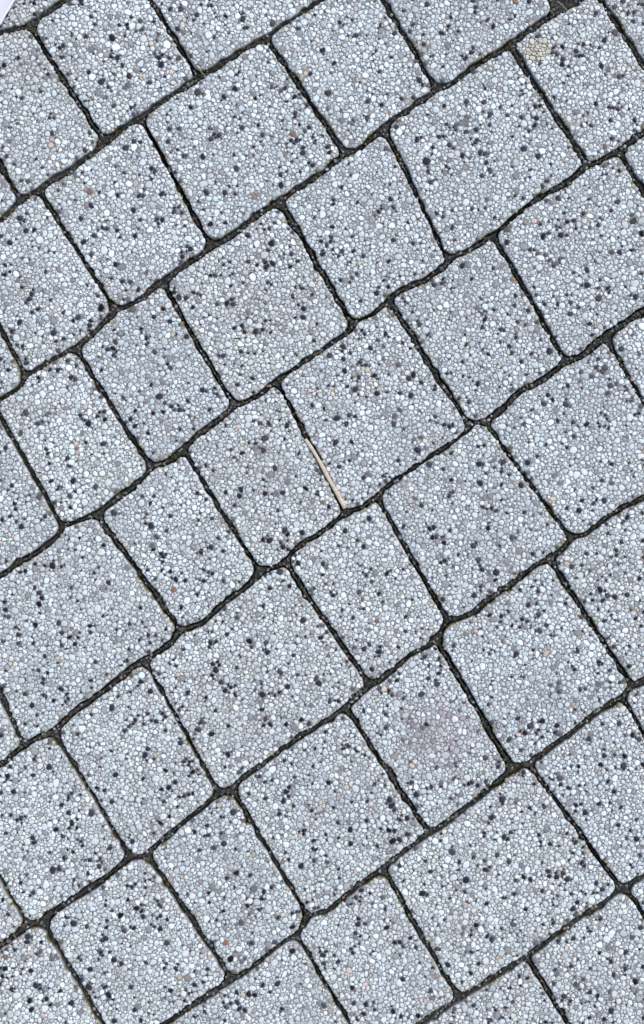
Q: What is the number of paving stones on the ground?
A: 50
